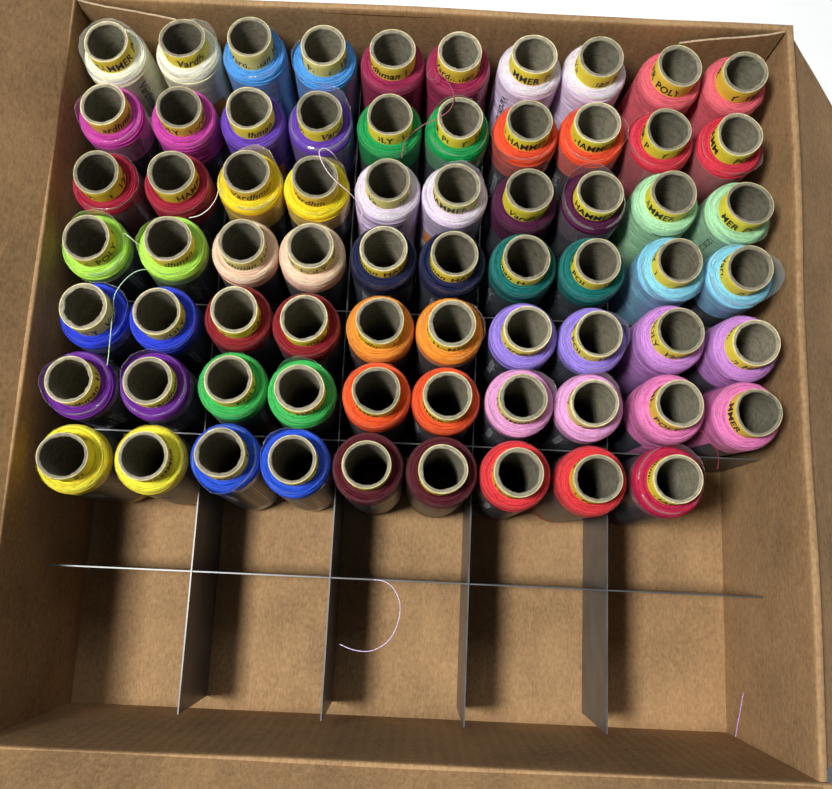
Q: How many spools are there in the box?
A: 69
